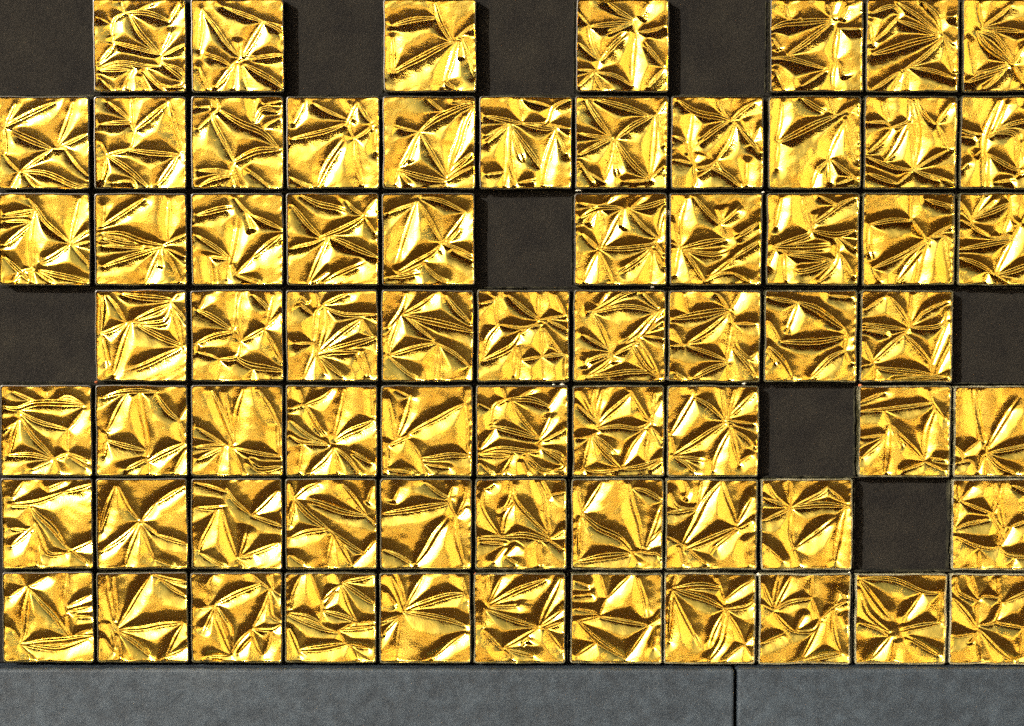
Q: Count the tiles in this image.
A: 68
